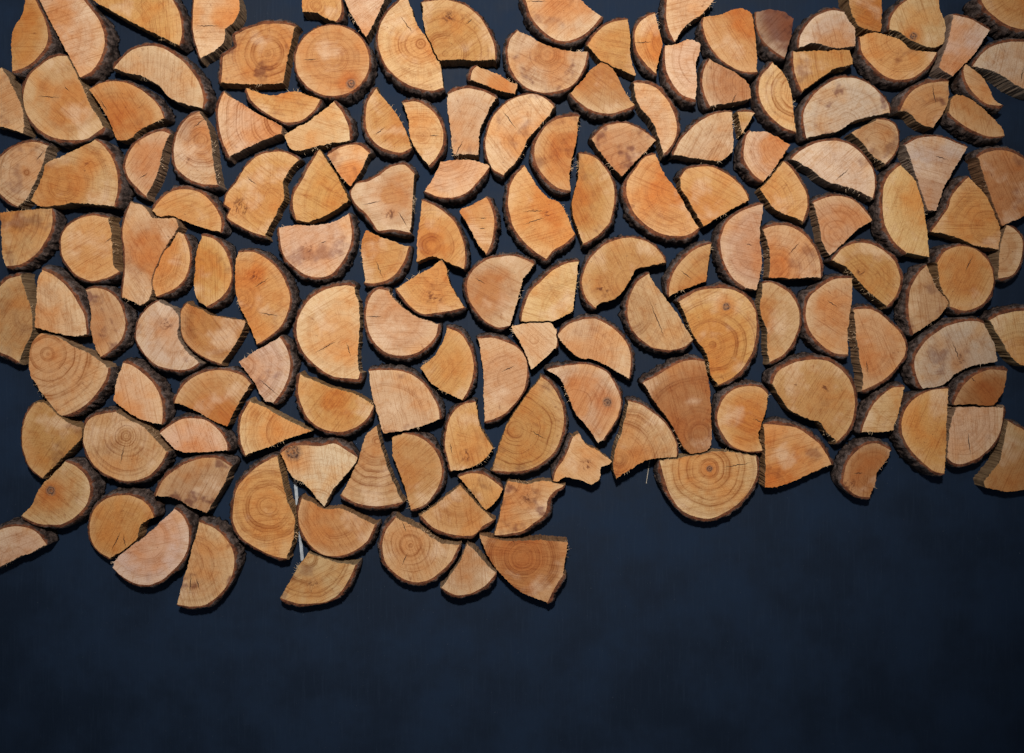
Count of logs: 156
